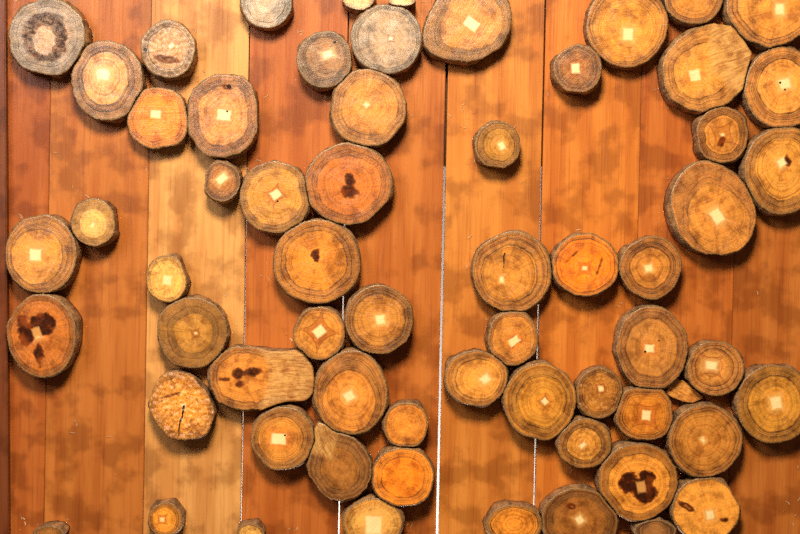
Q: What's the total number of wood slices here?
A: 63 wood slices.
